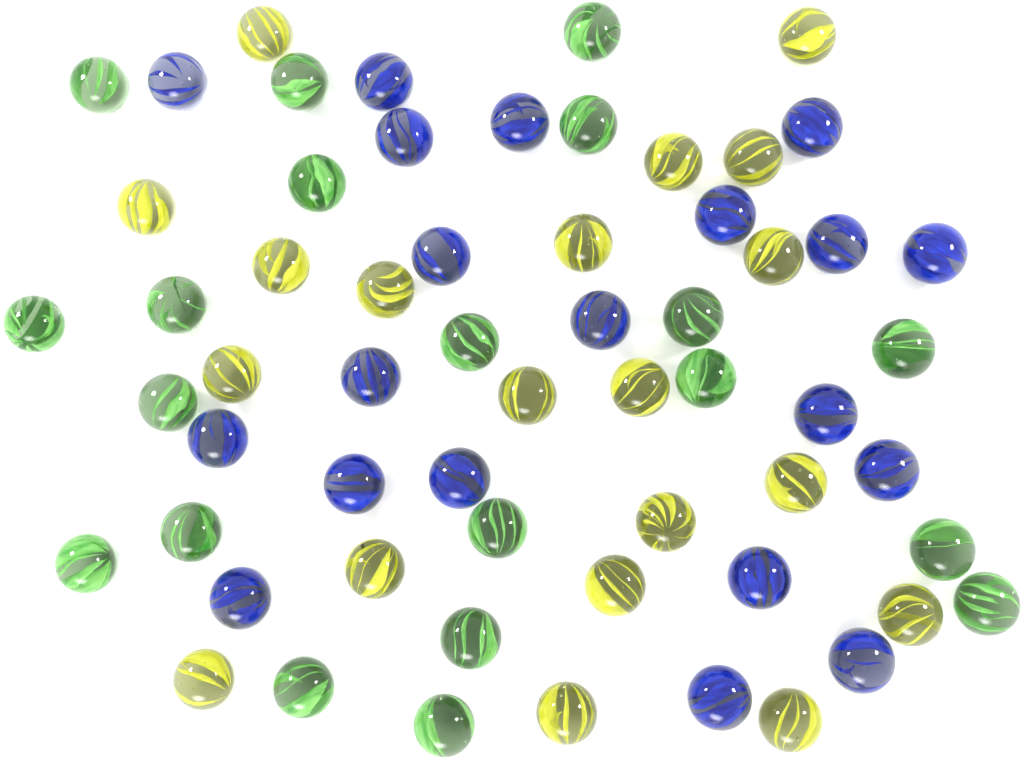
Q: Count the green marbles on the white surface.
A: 20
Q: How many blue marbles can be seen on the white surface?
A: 20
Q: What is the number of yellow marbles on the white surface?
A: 20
